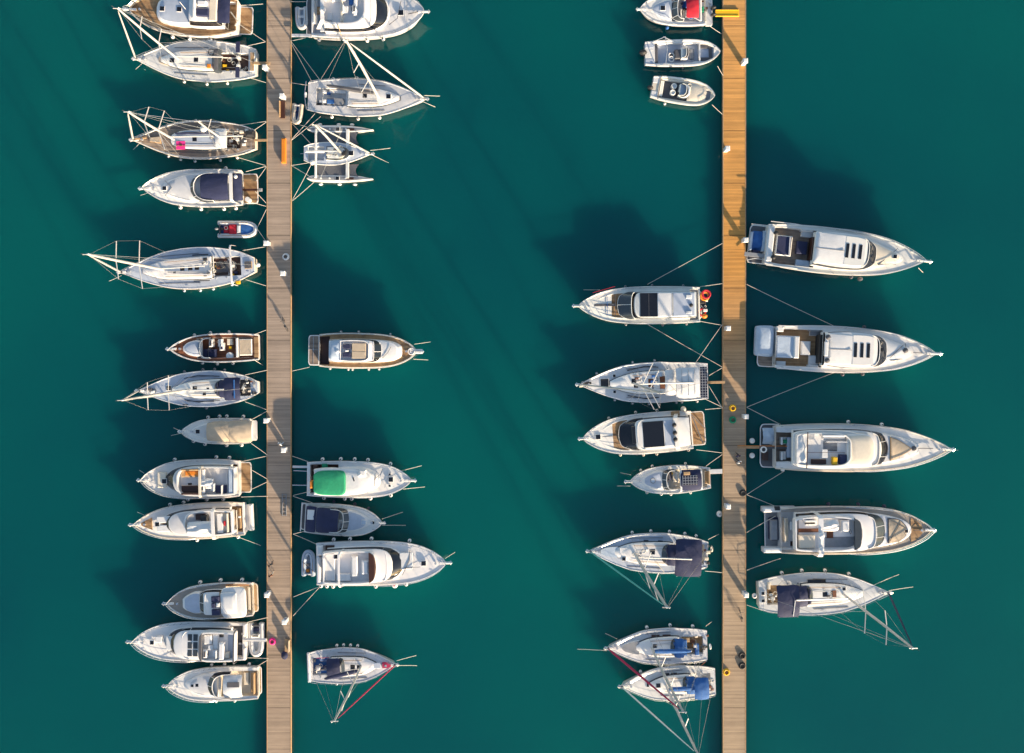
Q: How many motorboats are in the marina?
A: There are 24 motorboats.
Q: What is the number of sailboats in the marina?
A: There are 12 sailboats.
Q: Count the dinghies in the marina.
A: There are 5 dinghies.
